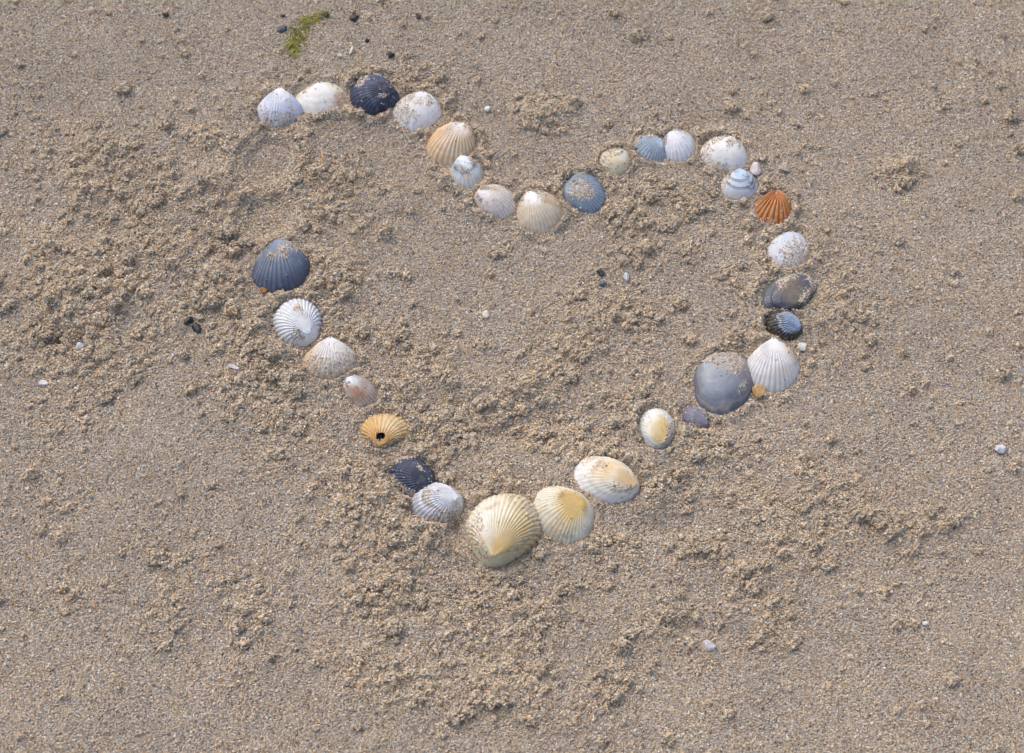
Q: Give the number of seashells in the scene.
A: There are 32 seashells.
